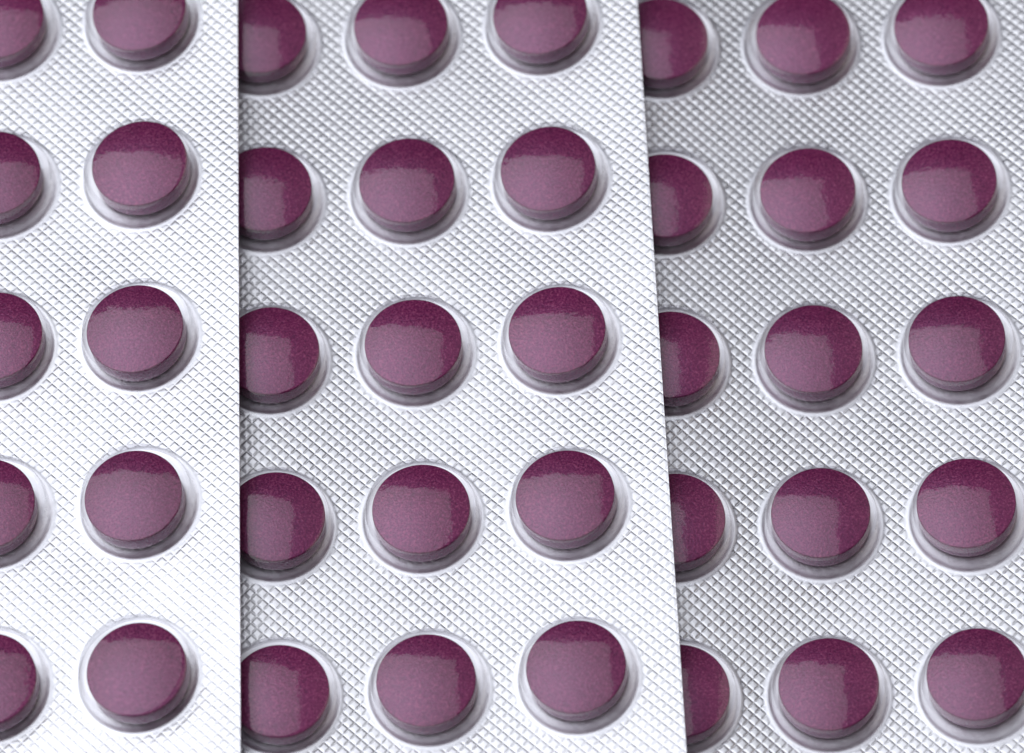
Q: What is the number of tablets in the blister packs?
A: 40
